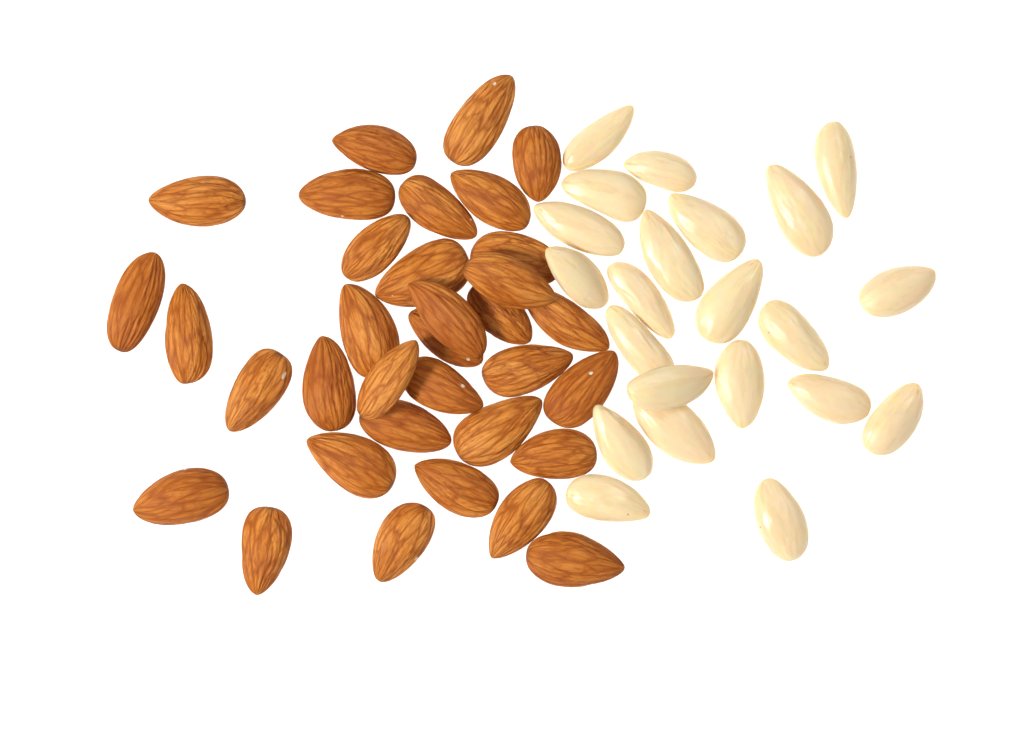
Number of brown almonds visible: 34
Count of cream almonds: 22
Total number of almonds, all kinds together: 56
